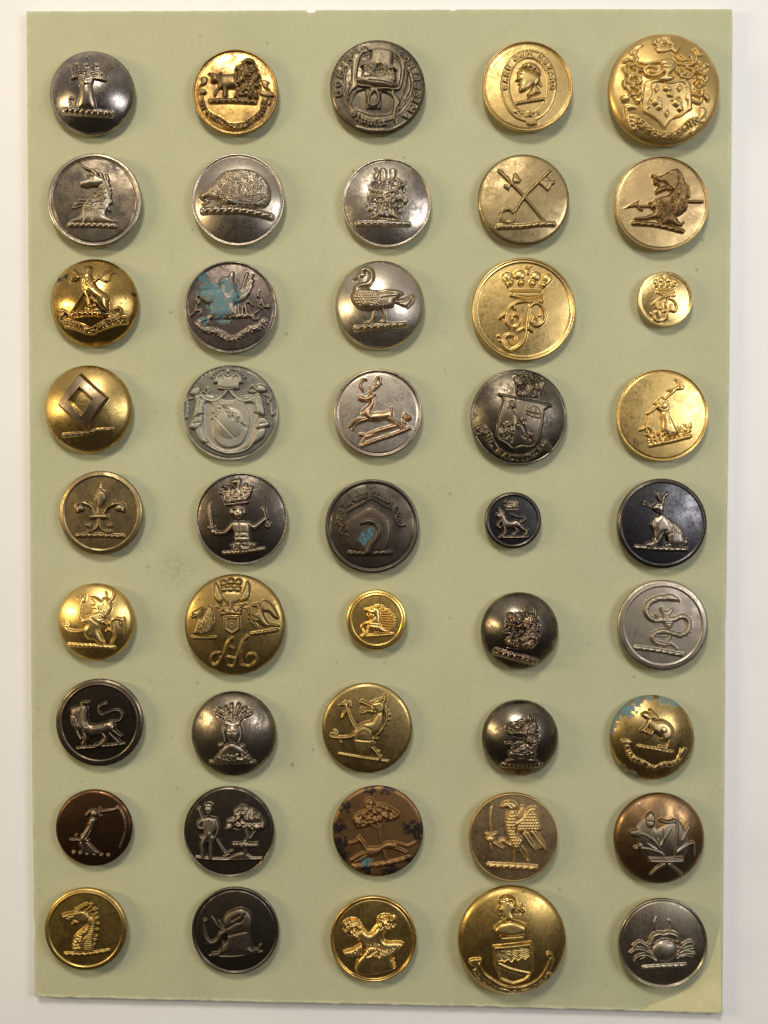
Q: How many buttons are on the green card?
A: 45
